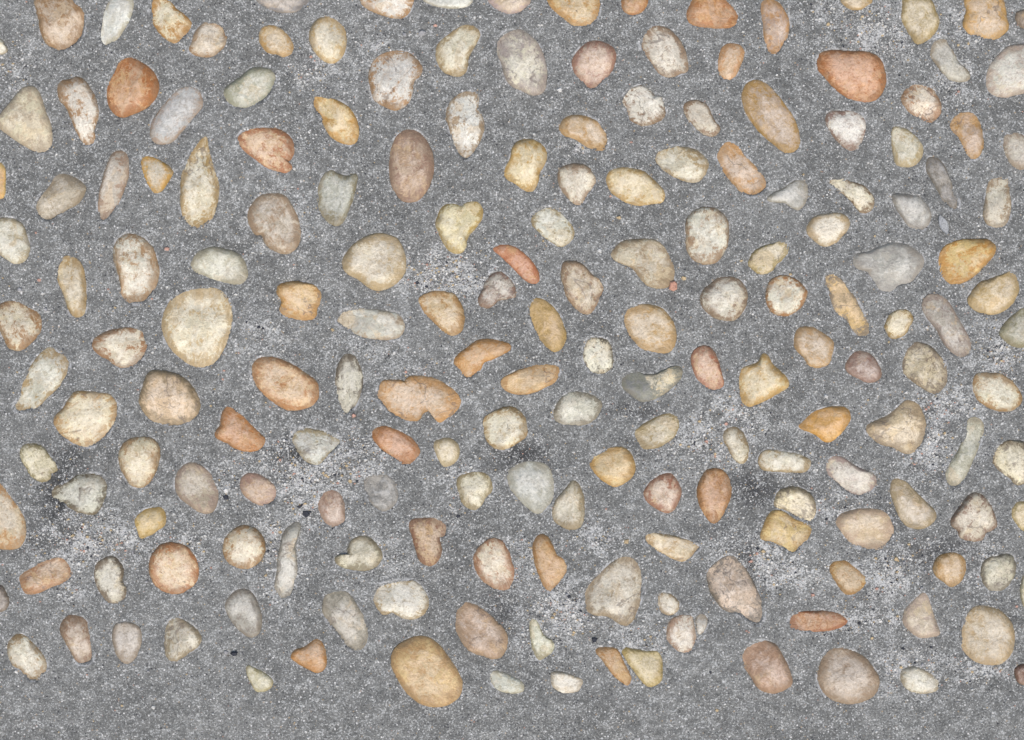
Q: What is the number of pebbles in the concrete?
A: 188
